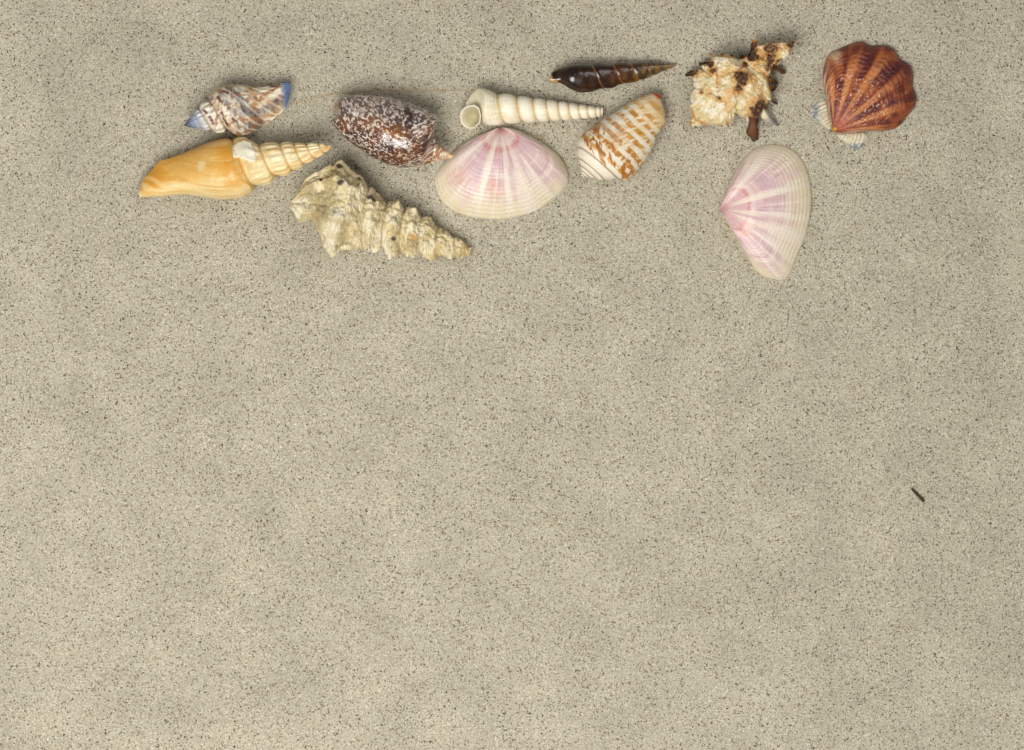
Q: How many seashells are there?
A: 11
